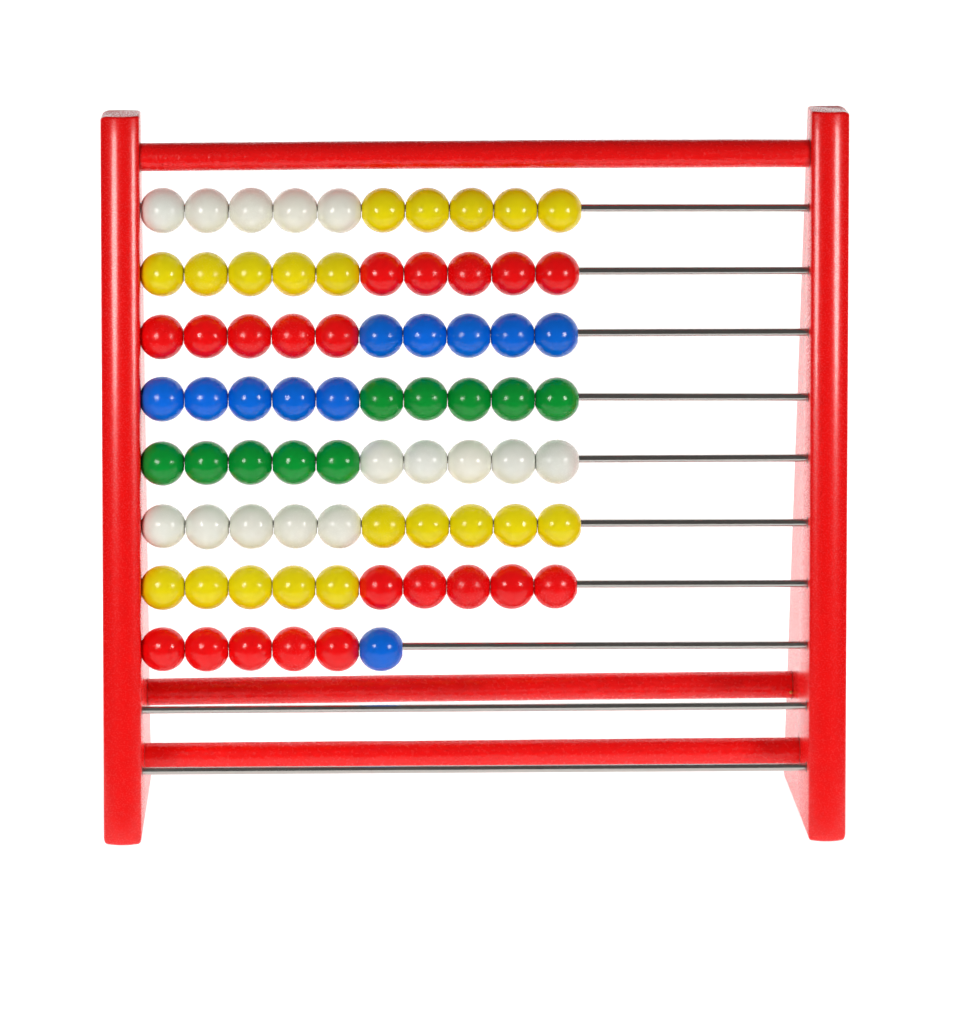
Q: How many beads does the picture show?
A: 76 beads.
